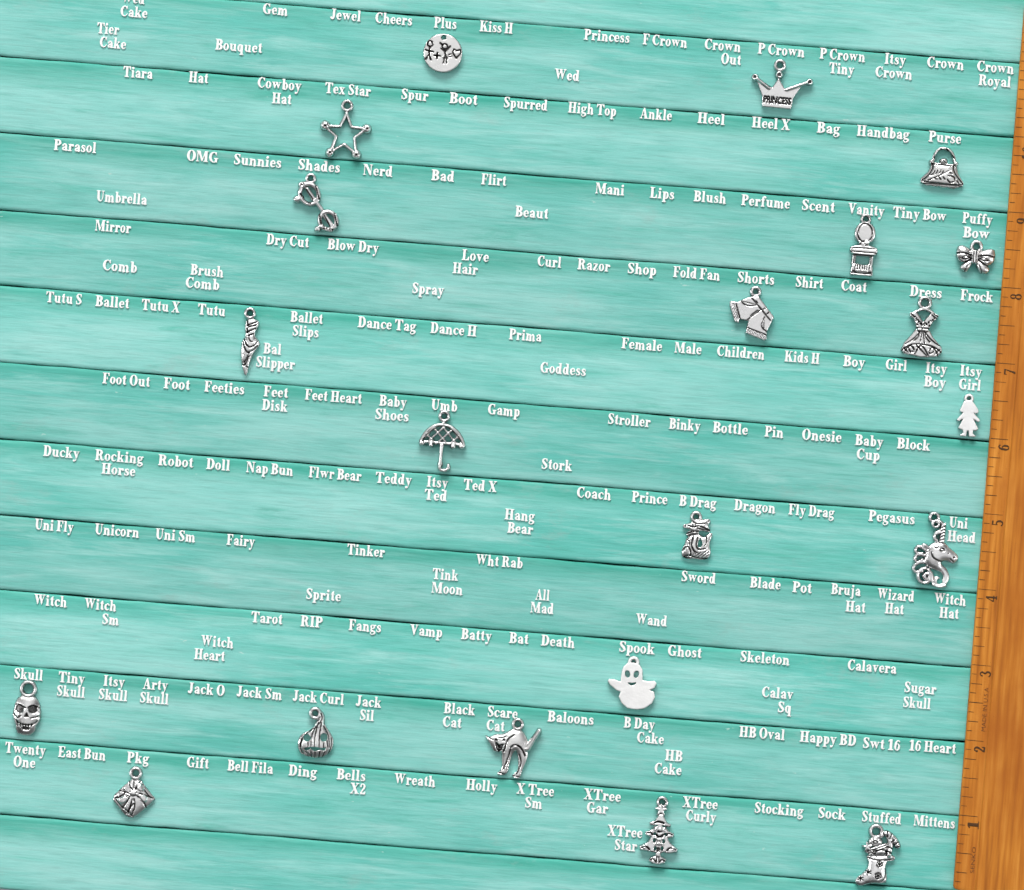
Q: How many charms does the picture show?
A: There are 21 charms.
